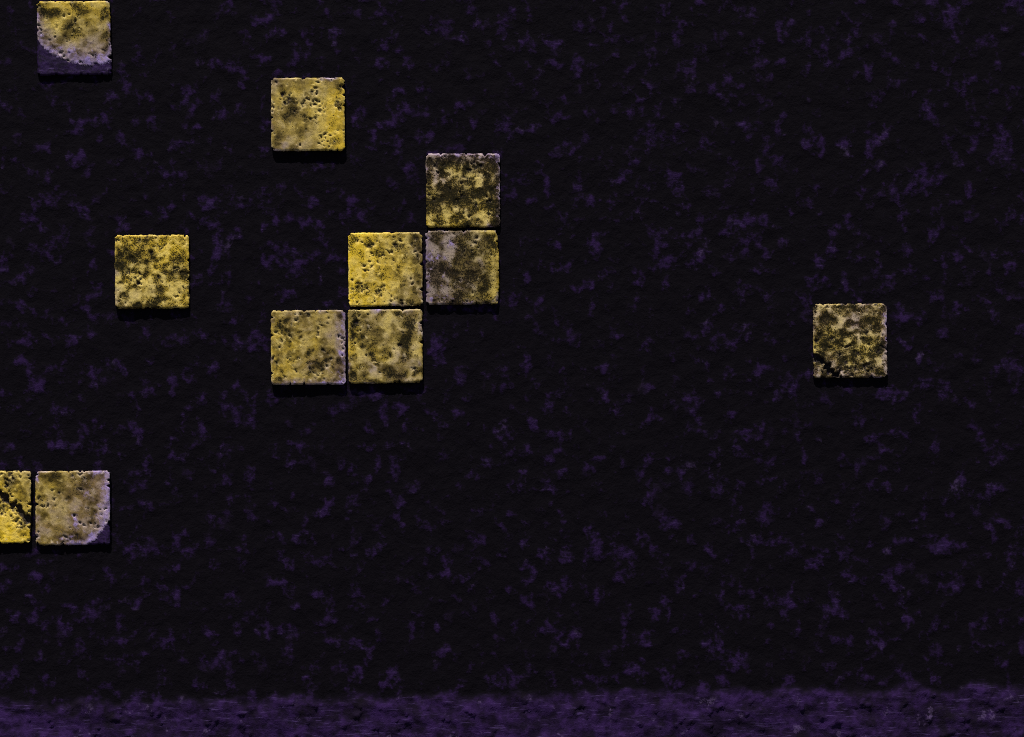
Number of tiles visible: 11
